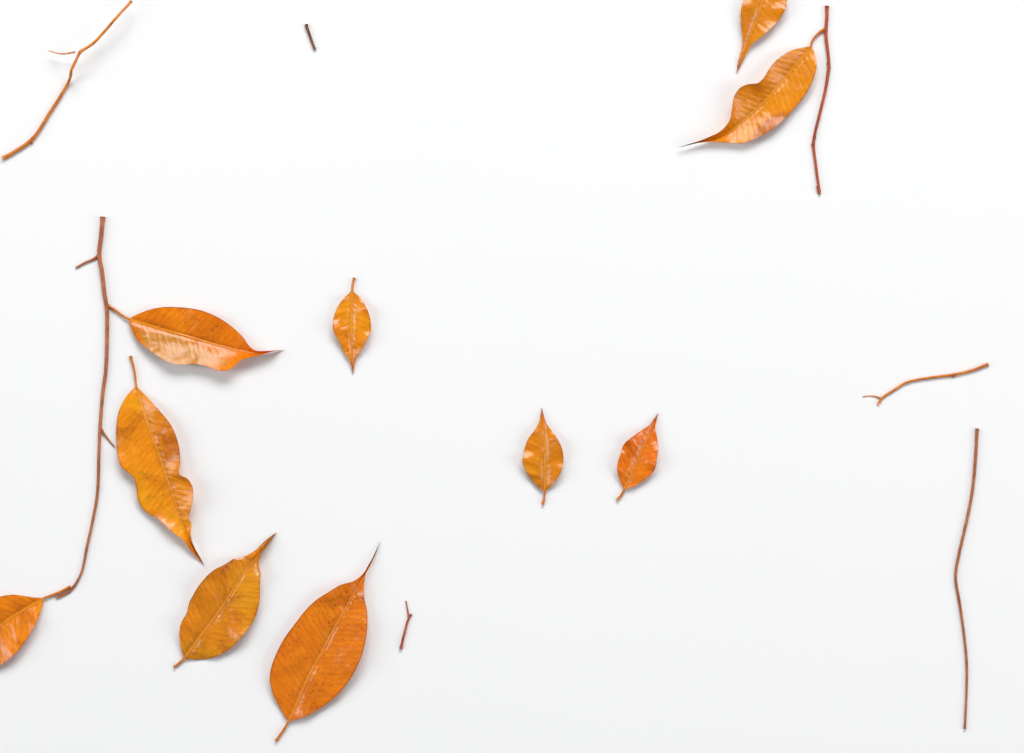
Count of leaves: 10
